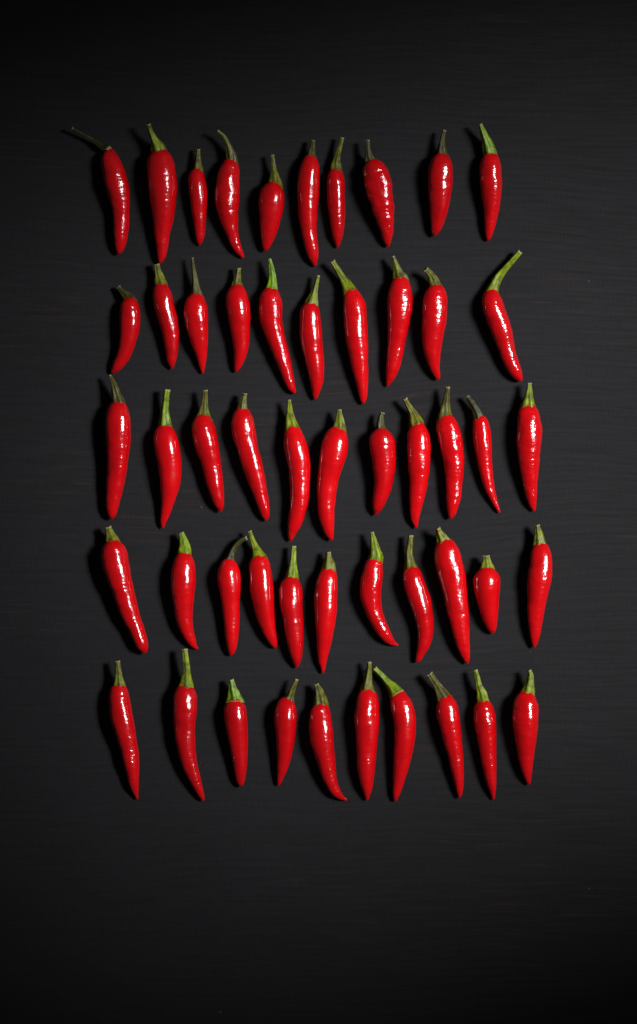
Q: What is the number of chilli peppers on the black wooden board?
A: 52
